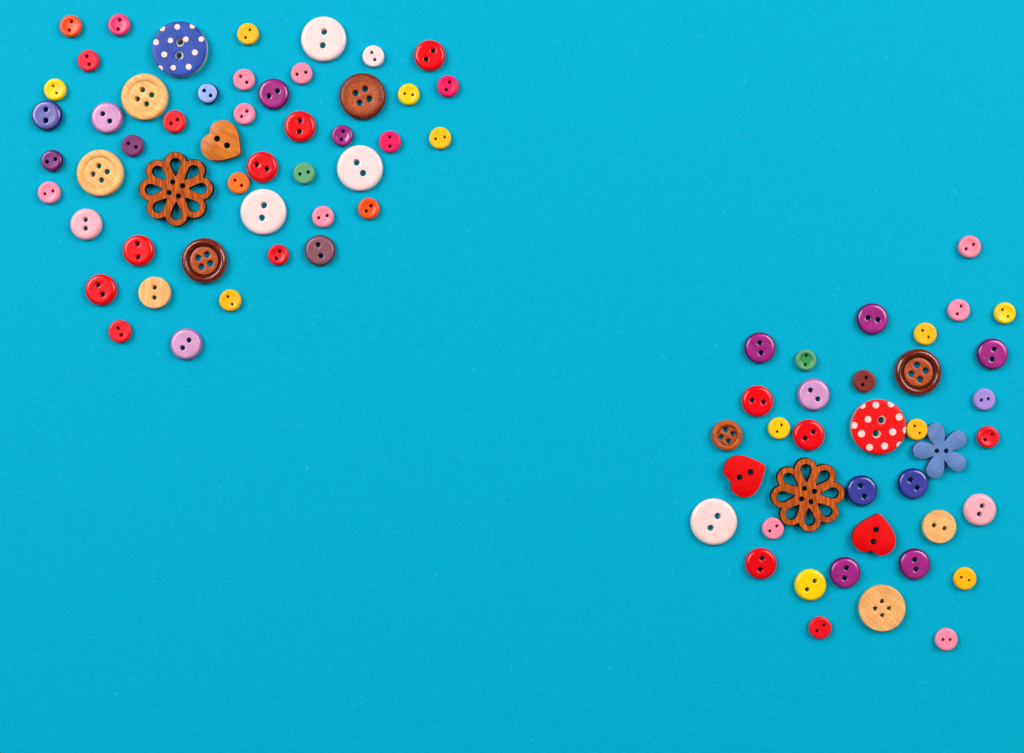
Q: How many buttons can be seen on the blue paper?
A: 85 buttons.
